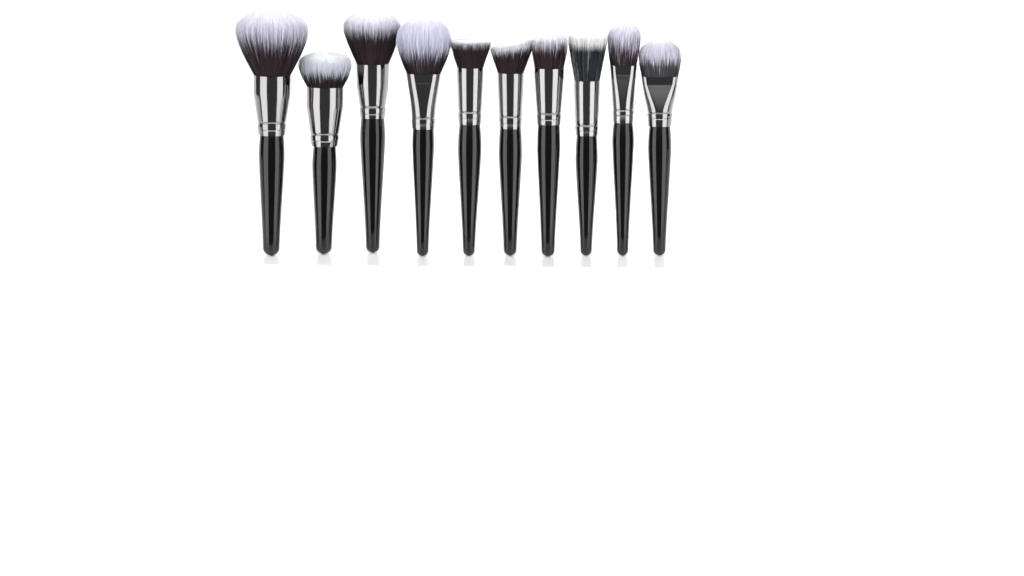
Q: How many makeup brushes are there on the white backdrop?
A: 10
